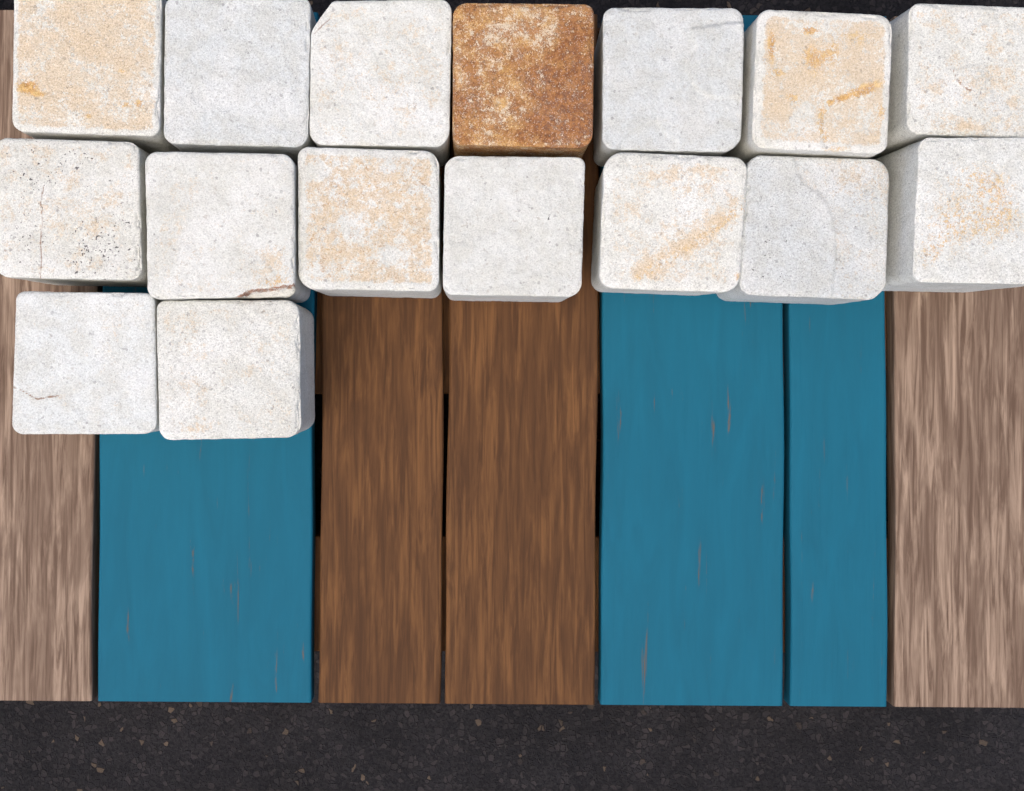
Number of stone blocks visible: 16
